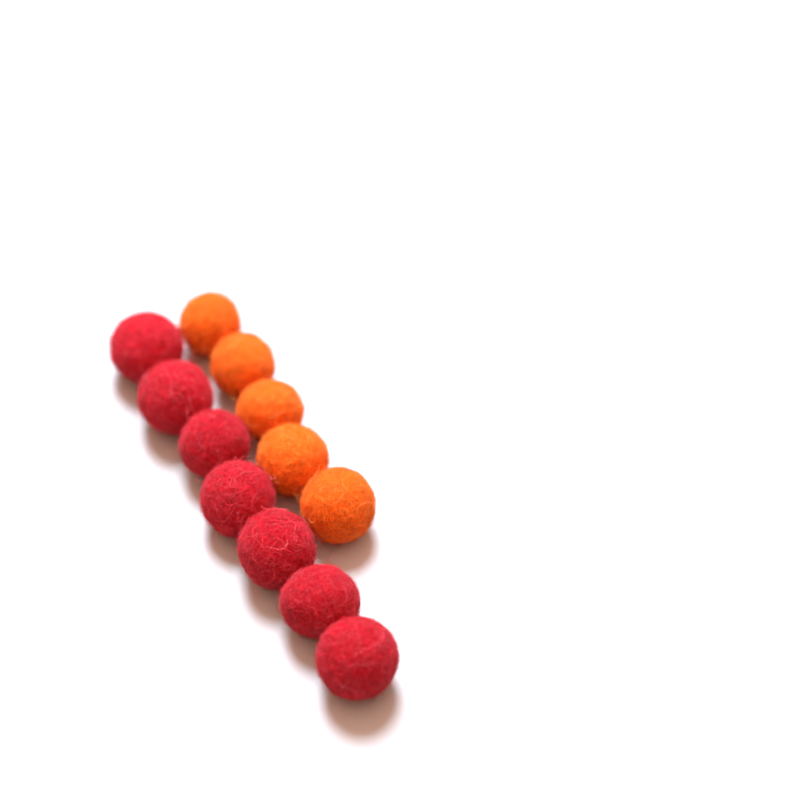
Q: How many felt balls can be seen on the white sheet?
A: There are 12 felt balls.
